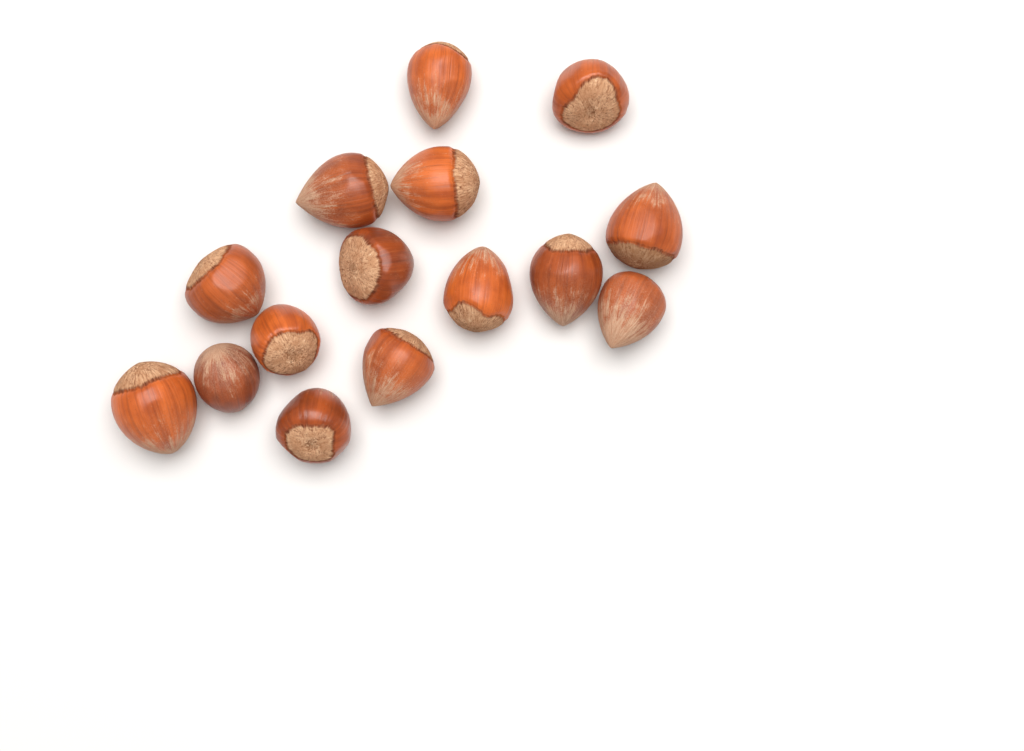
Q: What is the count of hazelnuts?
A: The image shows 15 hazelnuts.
